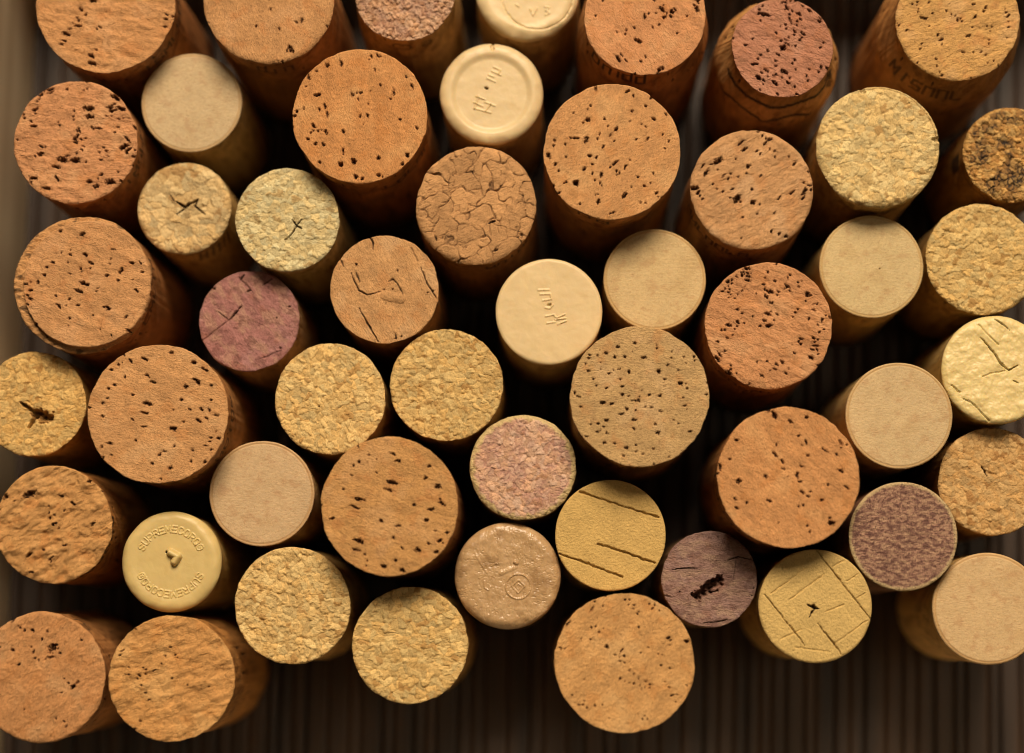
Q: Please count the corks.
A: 51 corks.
